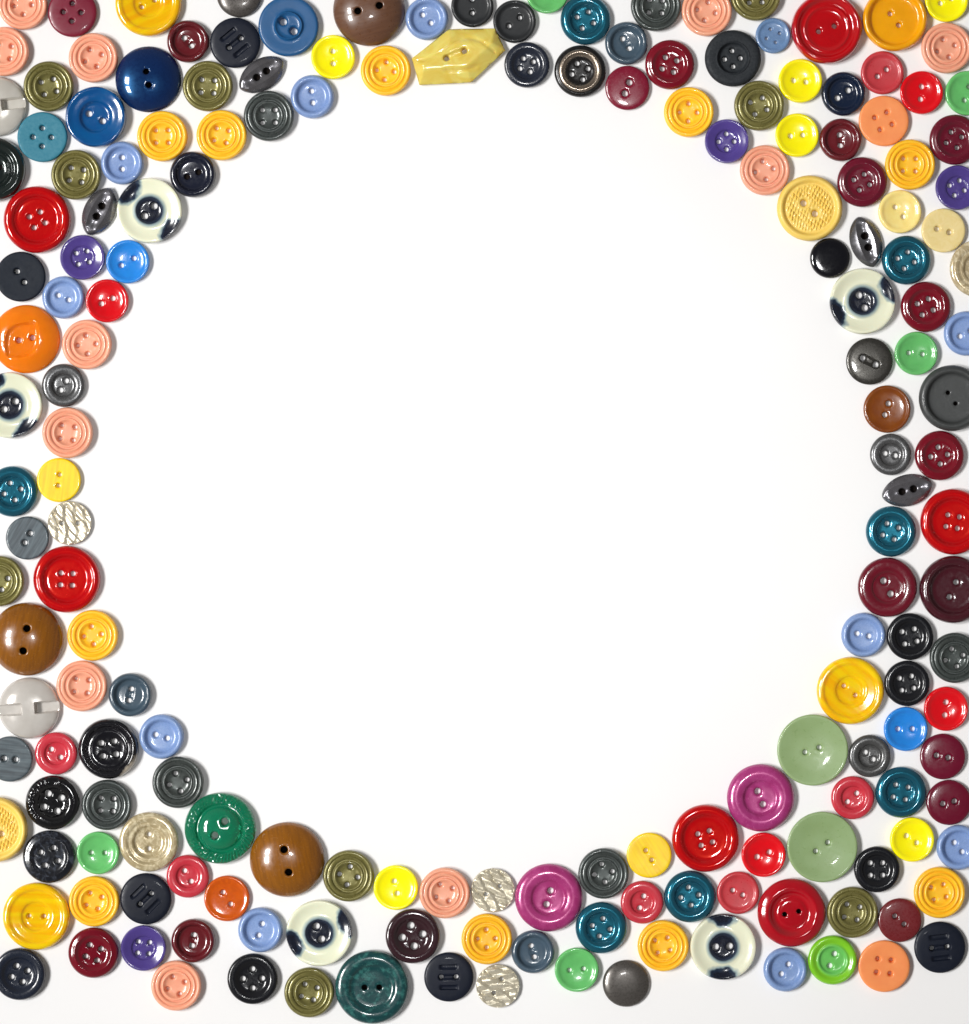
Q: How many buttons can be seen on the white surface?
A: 184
